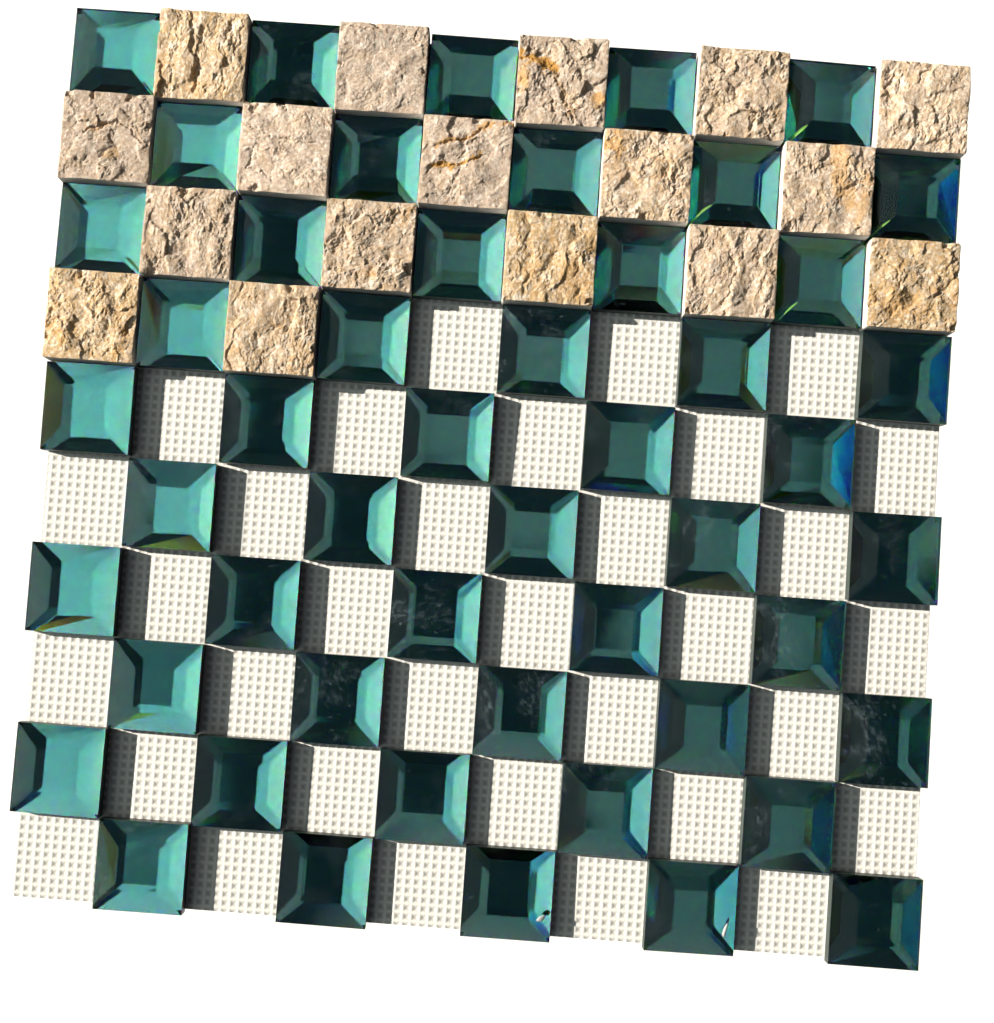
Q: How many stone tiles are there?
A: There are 17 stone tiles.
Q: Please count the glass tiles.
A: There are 50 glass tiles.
